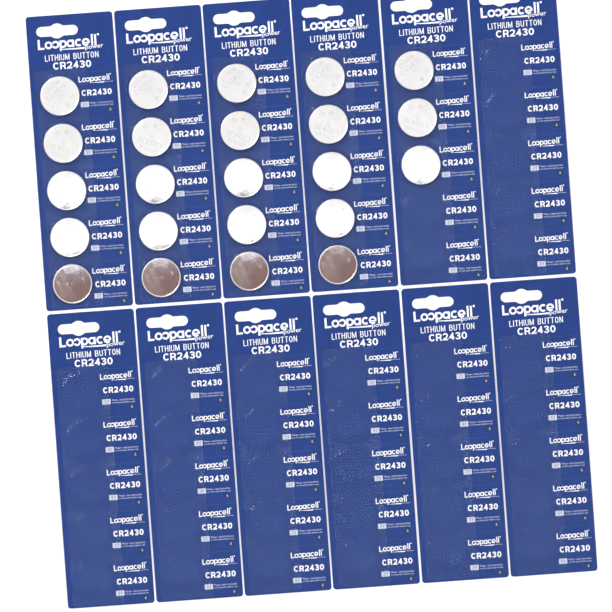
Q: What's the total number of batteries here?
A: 23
